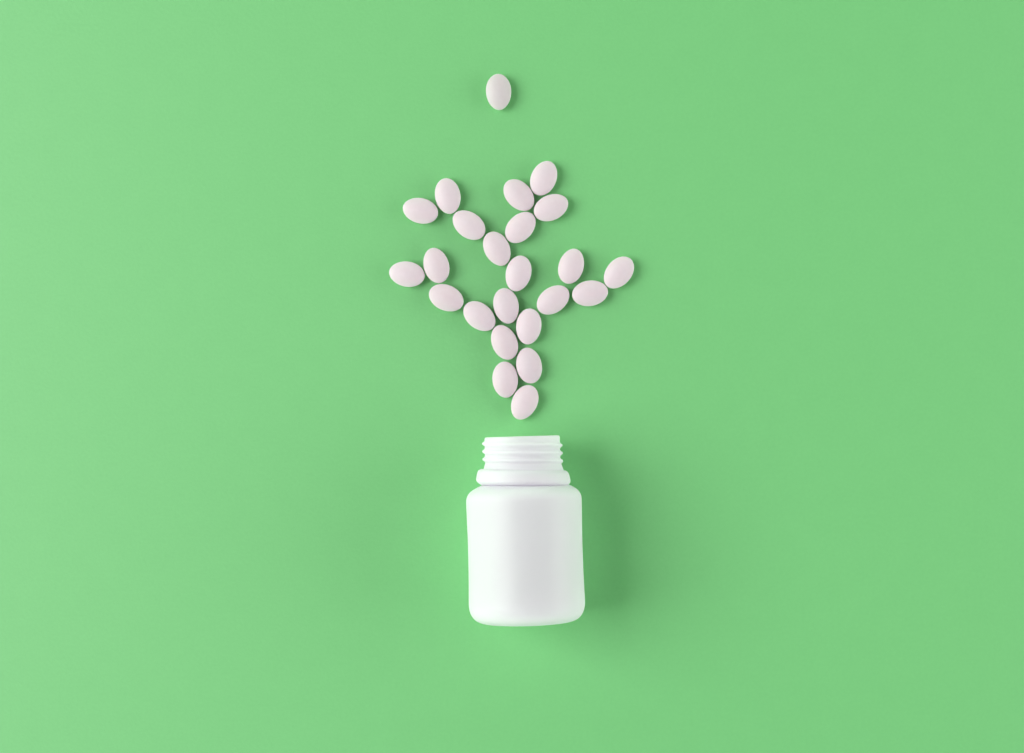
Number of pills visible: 24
